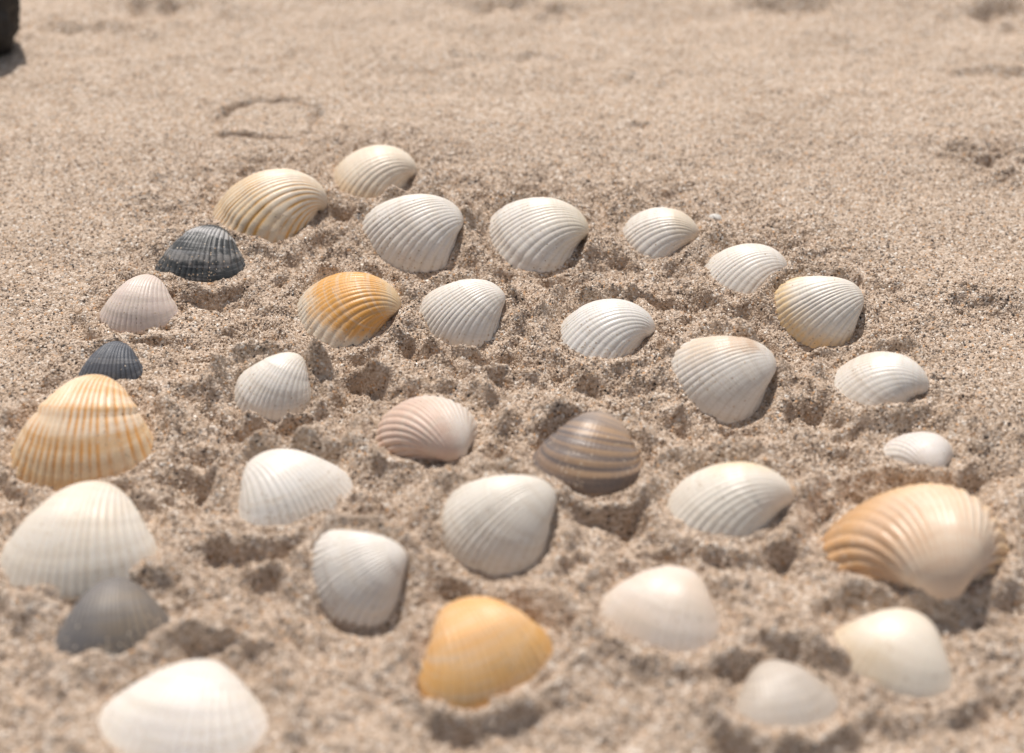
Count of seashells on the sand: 32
